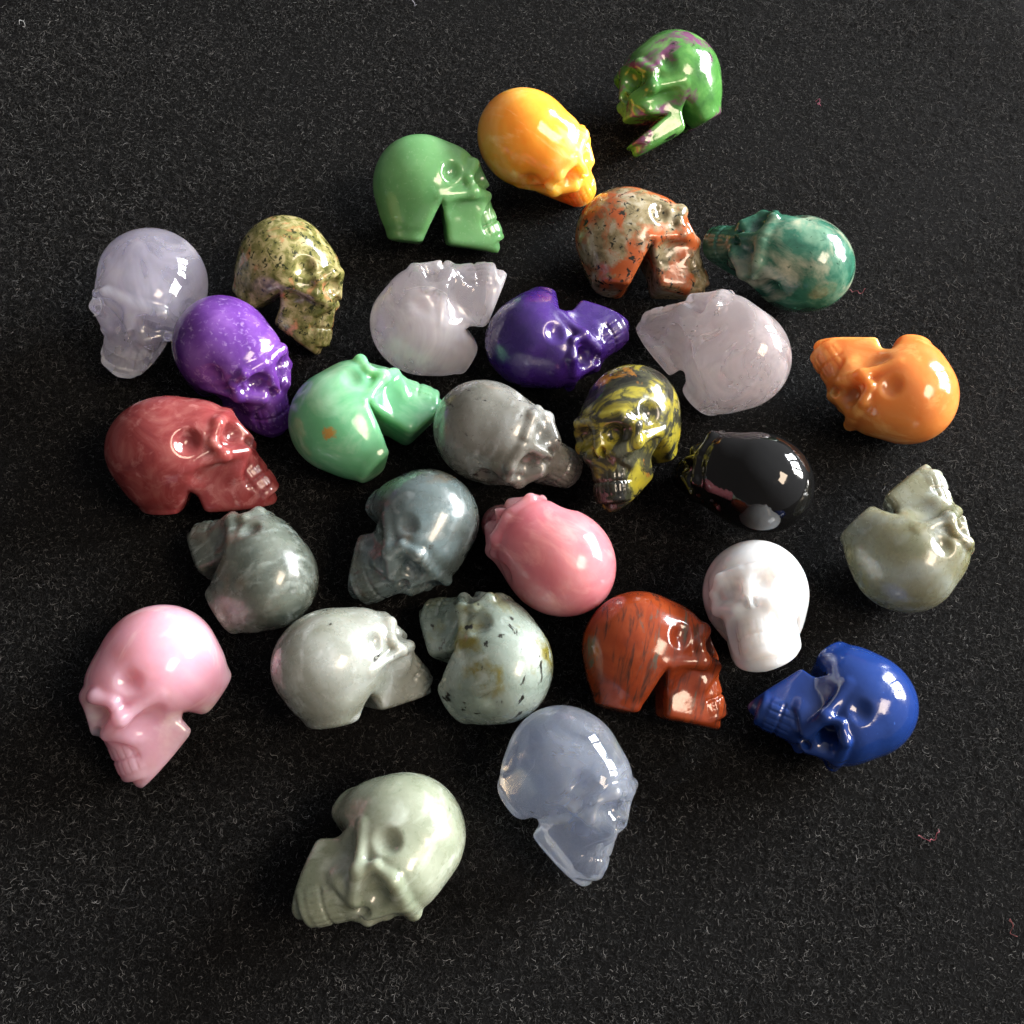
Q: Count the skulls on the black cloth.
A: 29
